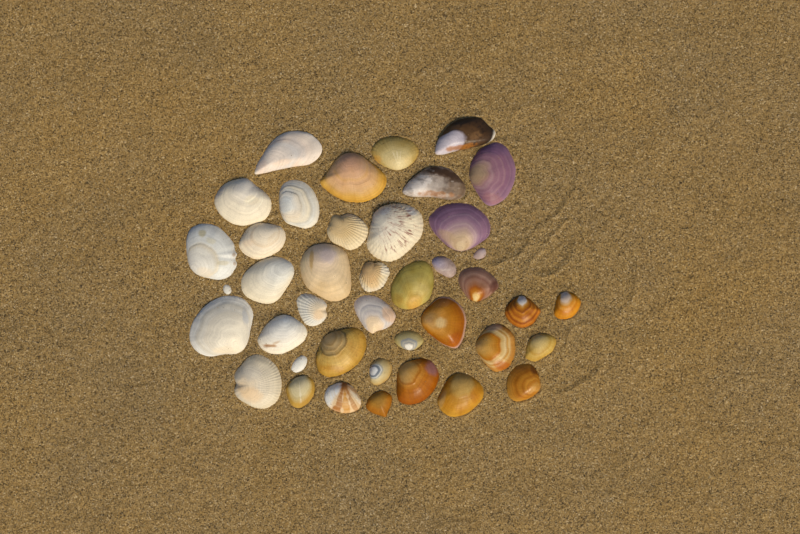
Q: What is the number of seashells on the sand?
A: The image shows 41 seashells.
